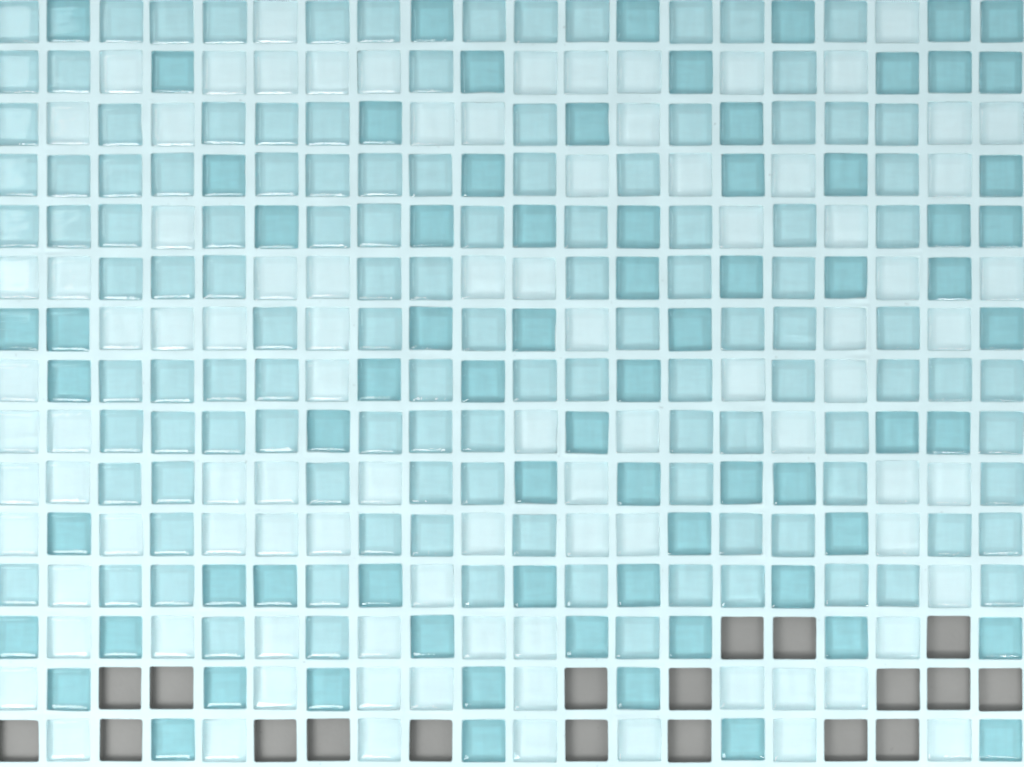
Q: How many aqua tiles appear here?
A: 116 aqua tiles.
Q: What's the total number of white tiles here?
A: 92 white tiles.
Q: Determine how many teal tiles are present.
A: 73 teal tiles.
